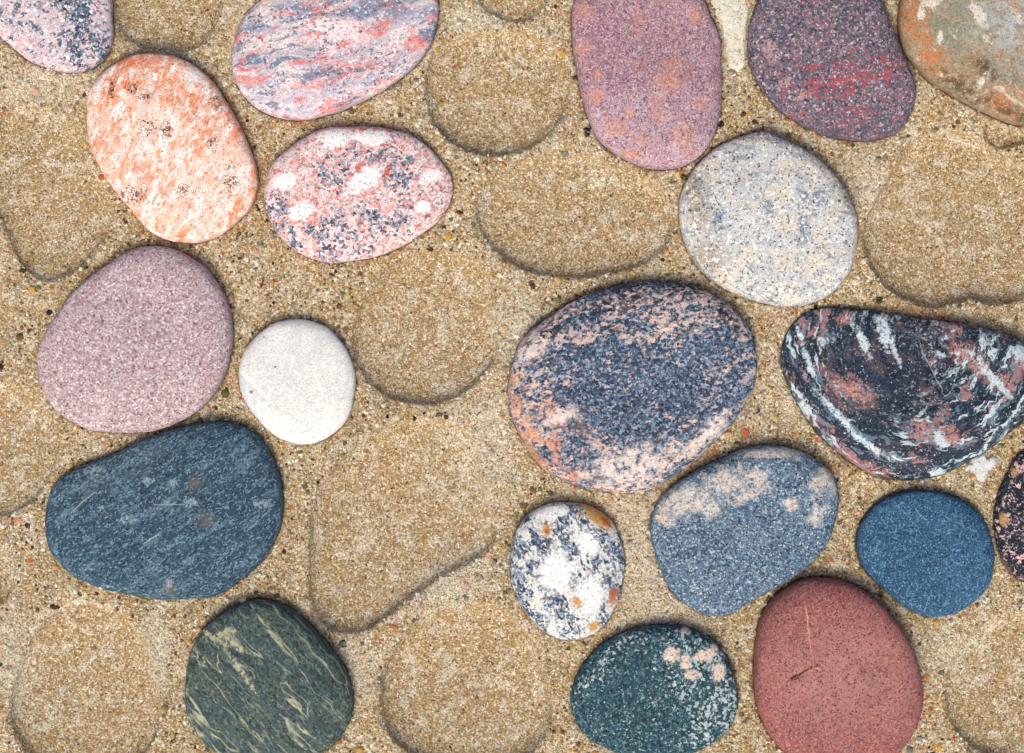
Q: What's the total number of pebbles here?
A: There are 20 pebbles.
